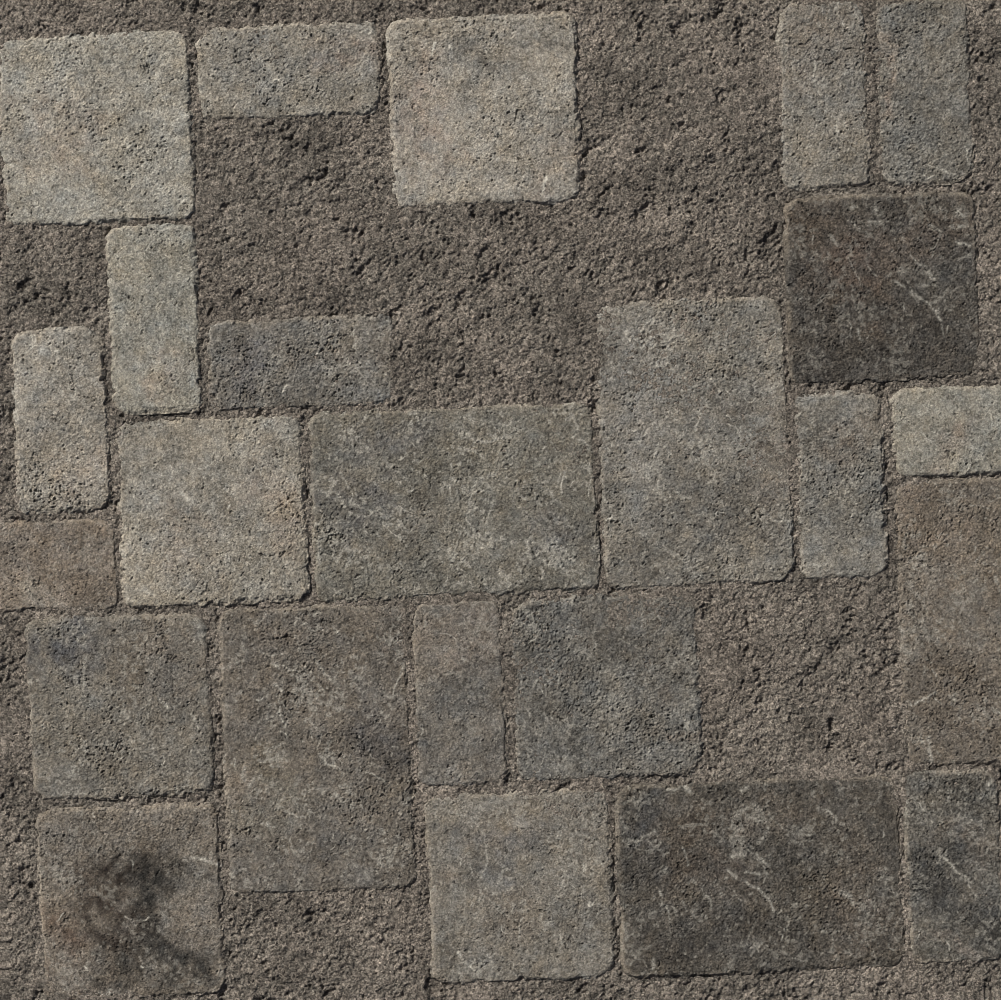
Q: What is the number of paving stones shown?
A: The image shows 24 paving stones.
